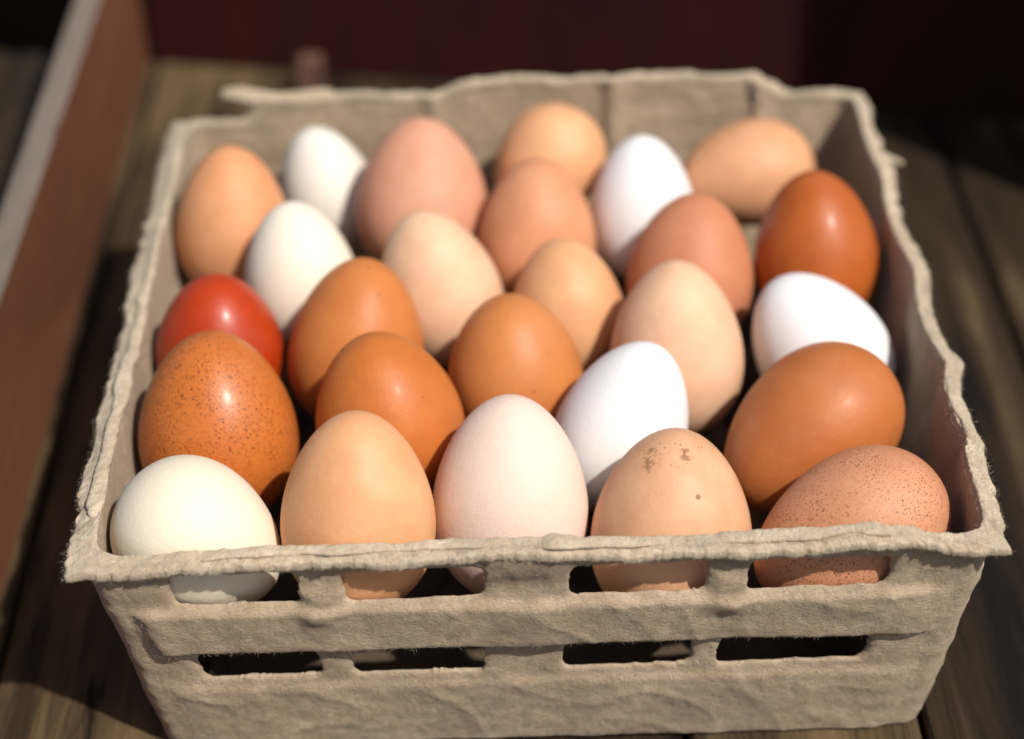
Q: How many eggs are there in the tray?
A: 26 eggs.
